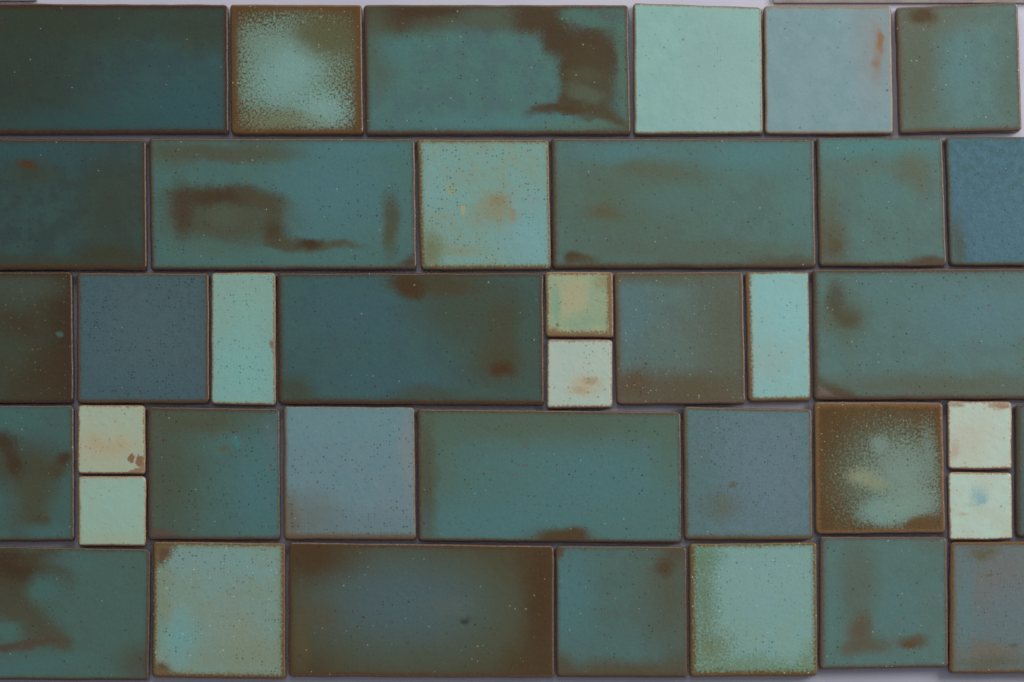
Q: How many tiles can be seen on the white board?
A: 39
